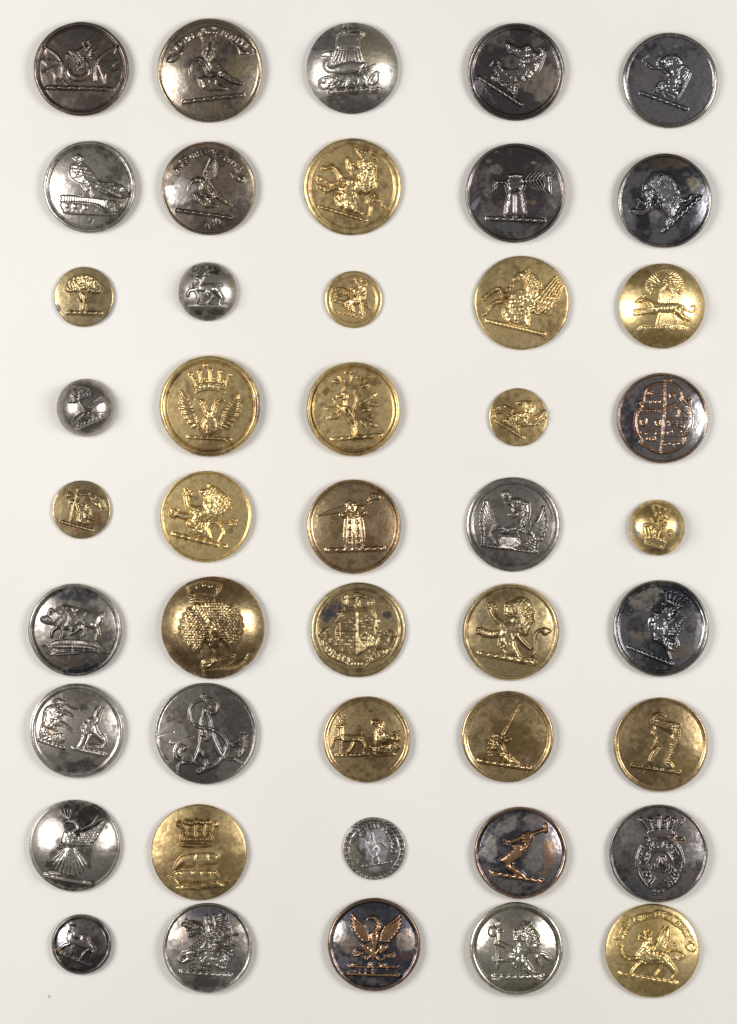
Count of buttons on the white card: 45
